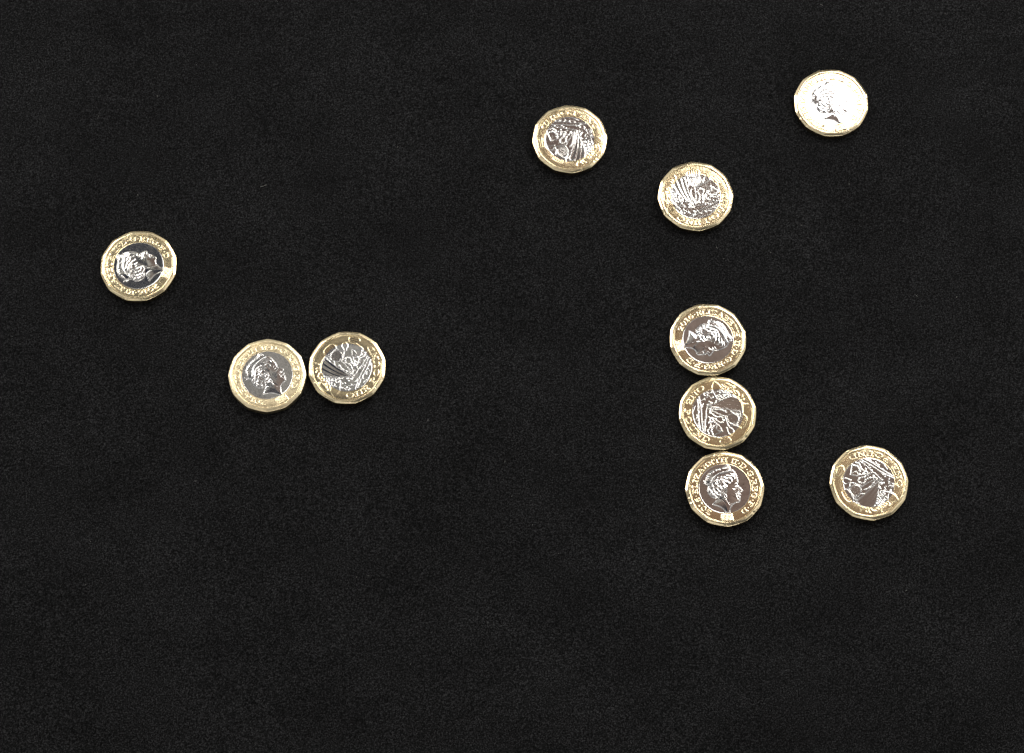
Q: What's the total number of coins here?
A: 10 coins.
